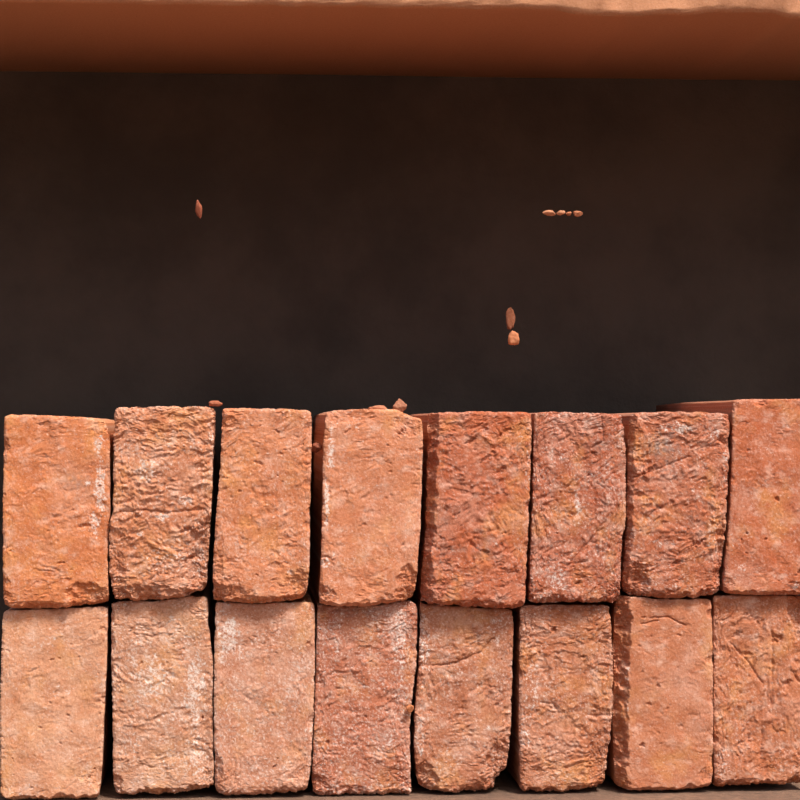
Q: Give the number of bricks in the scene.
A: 16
